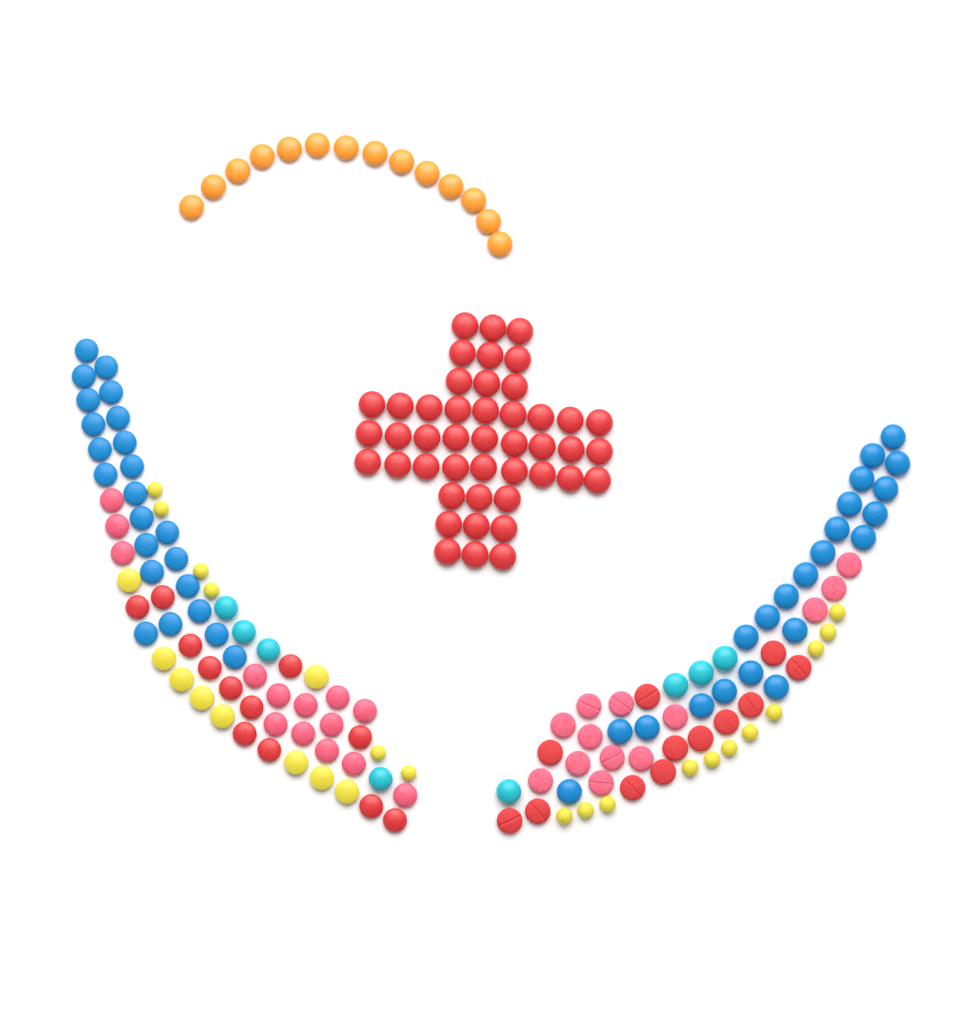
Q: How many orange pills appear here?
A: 14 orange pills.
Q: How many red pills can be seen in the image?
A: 69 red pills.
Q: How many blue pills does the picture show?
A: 45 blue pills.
